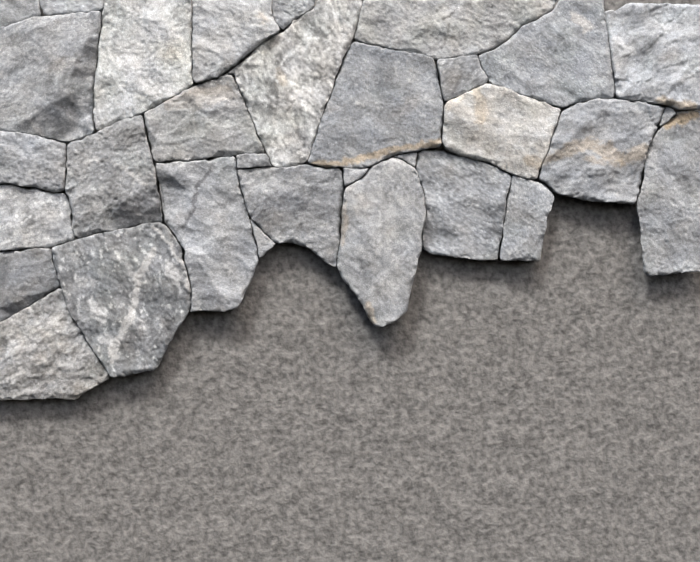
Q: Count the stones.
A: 32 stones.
